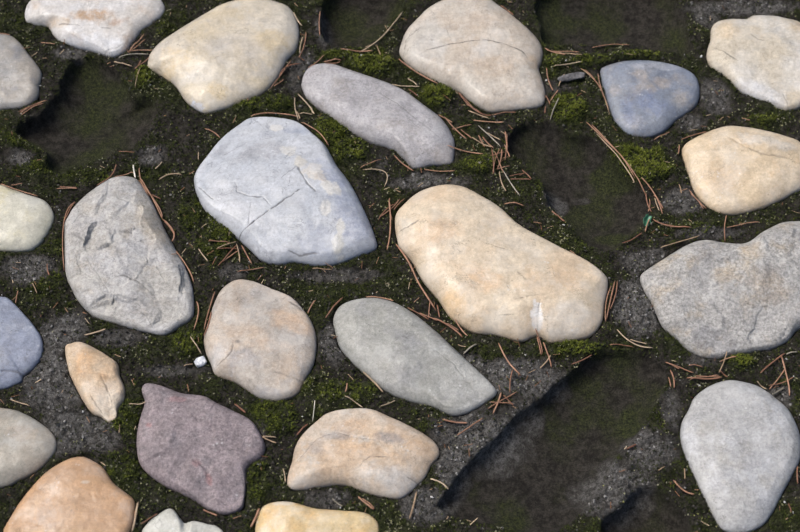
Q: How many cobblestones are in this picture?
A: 24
